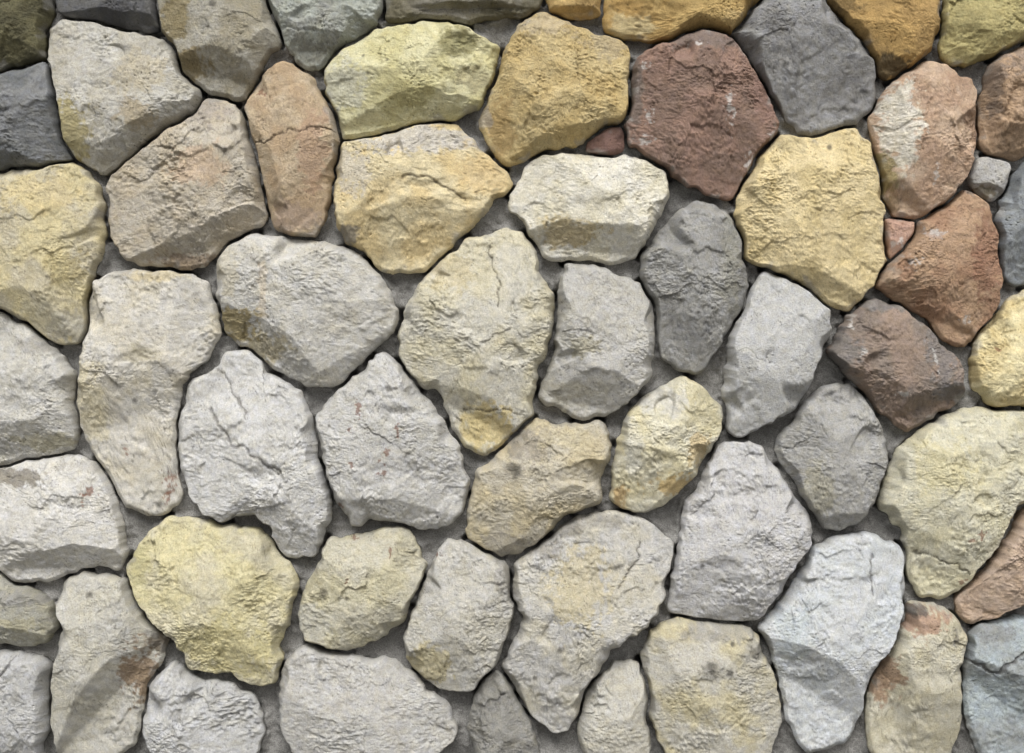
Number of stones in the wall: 61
